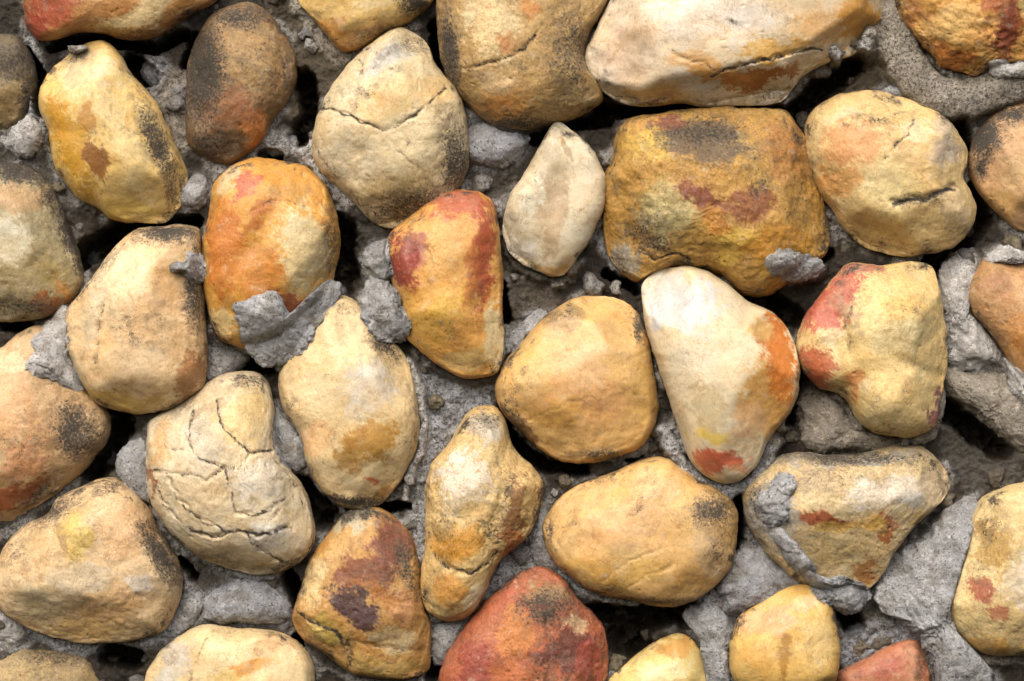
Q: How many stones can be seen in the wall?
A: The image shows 36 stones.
